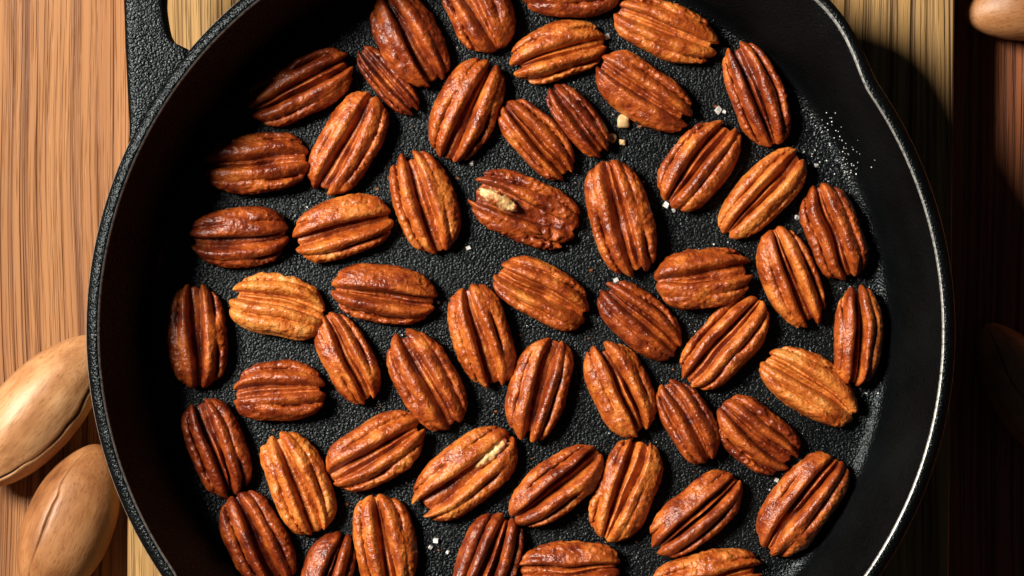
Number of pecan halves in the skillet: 54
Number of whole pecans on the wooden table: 4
